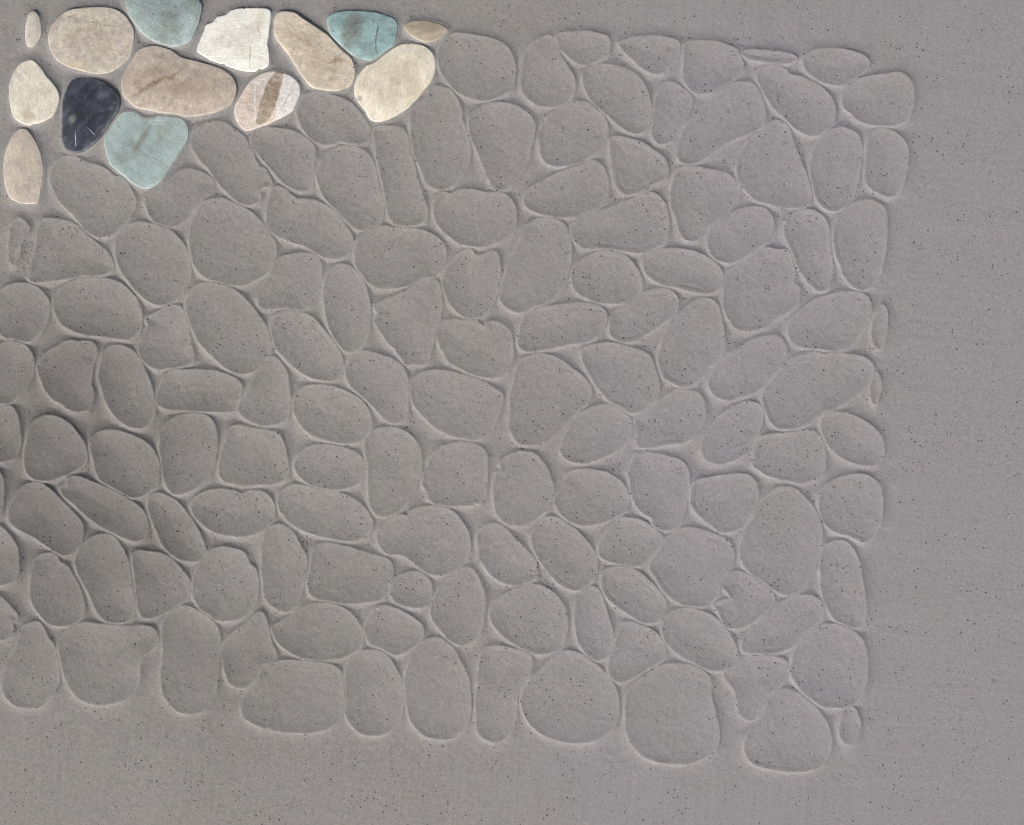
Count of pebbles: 14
